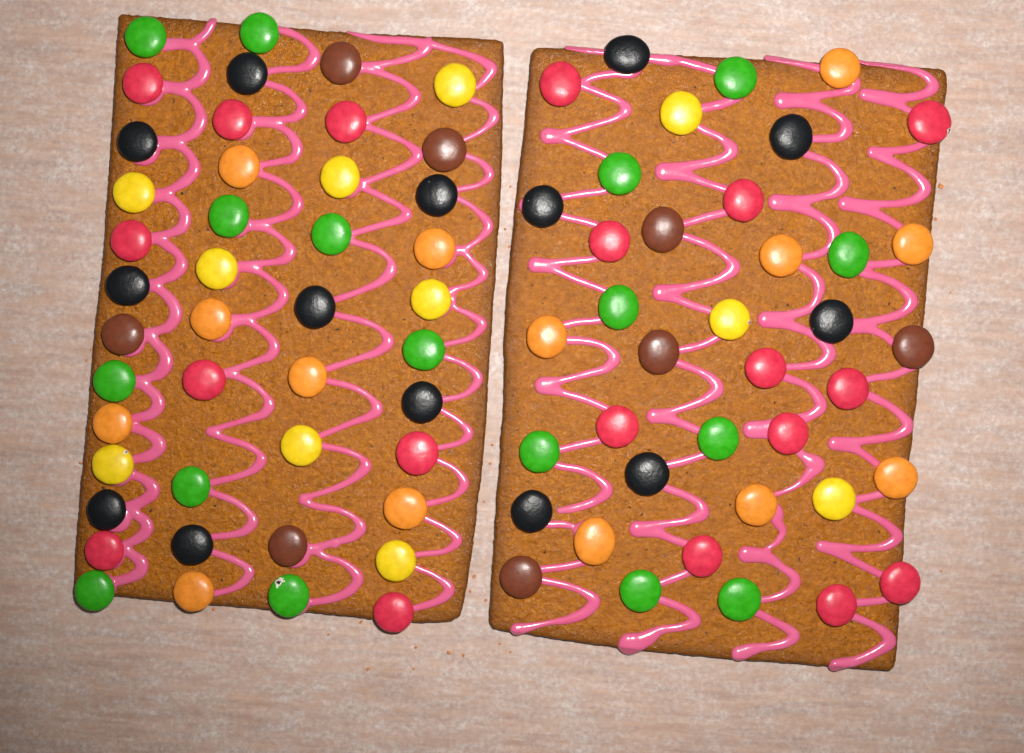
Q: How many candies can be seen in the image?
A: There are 83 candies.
